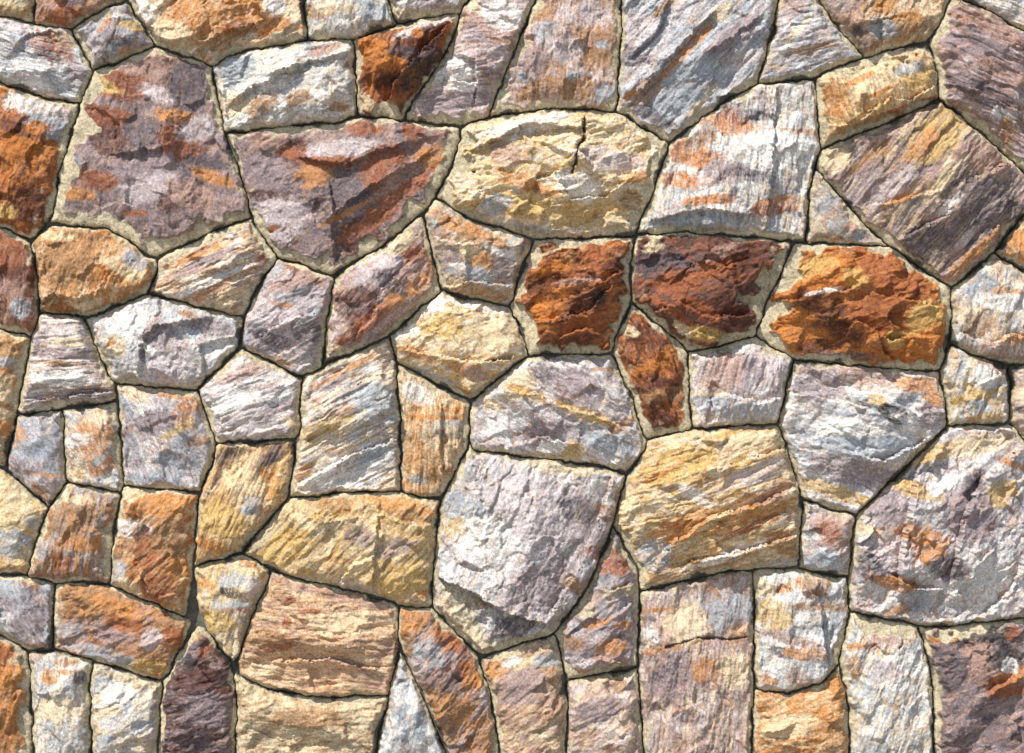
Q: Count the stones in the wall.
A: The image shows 79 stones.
